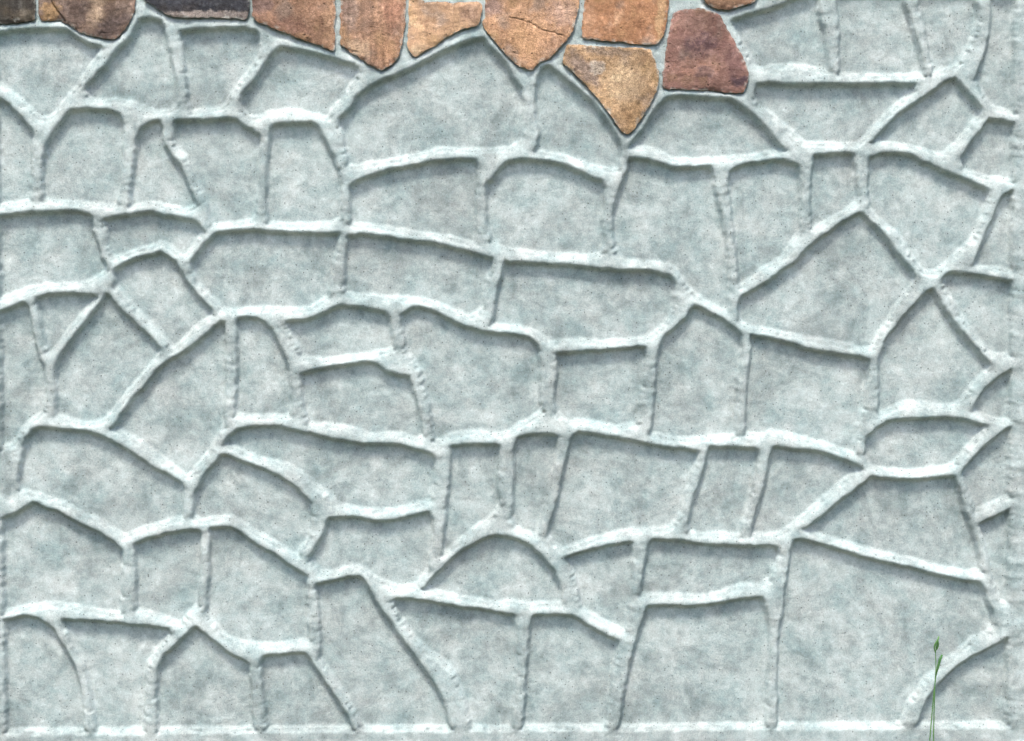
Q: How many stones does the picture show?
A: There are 11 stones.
